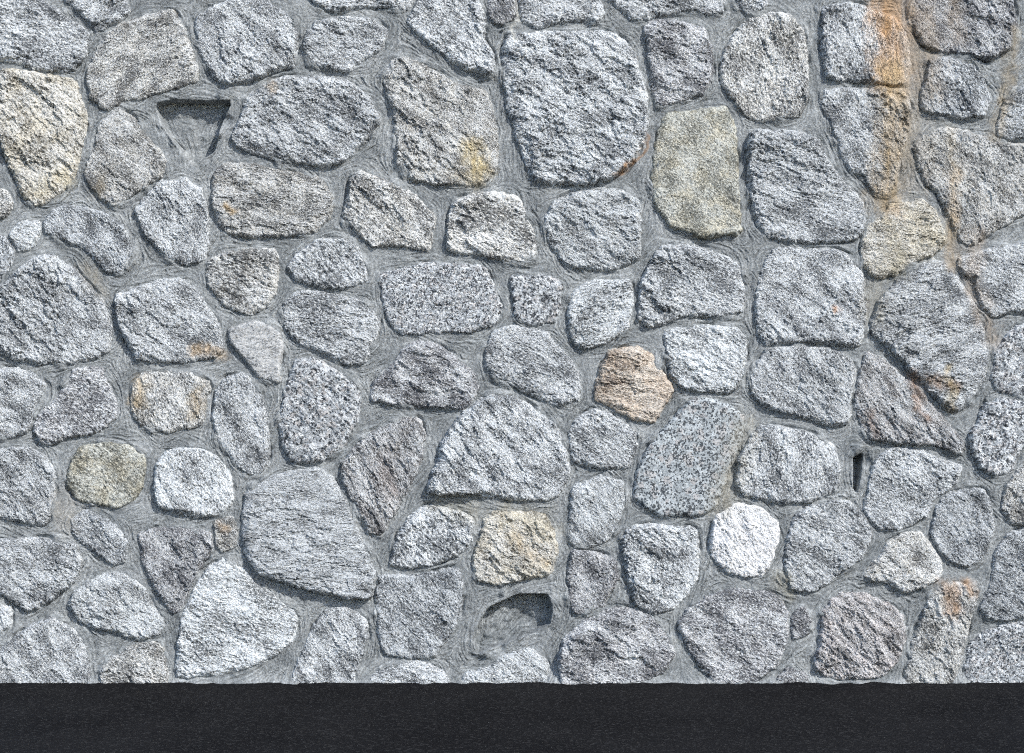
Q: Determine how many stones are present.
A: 103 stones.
